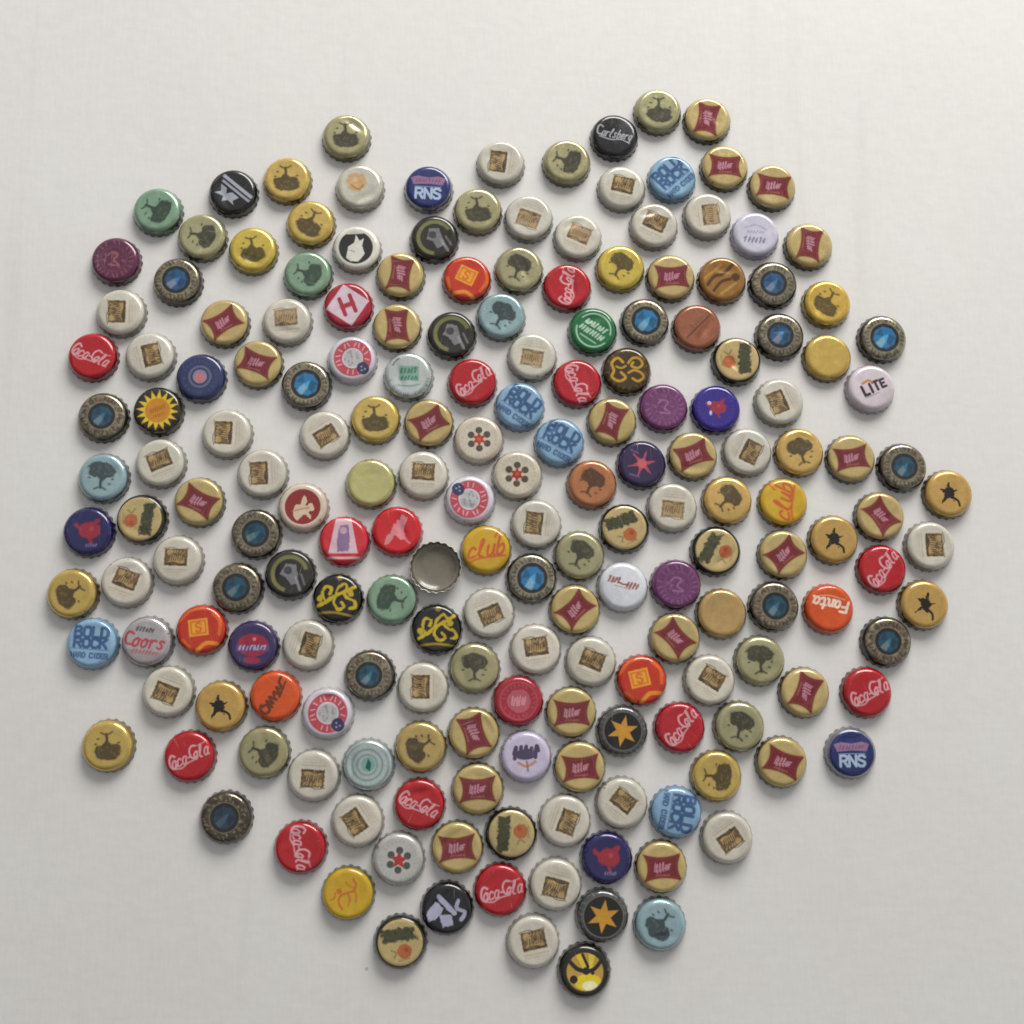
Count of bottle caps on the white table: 192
